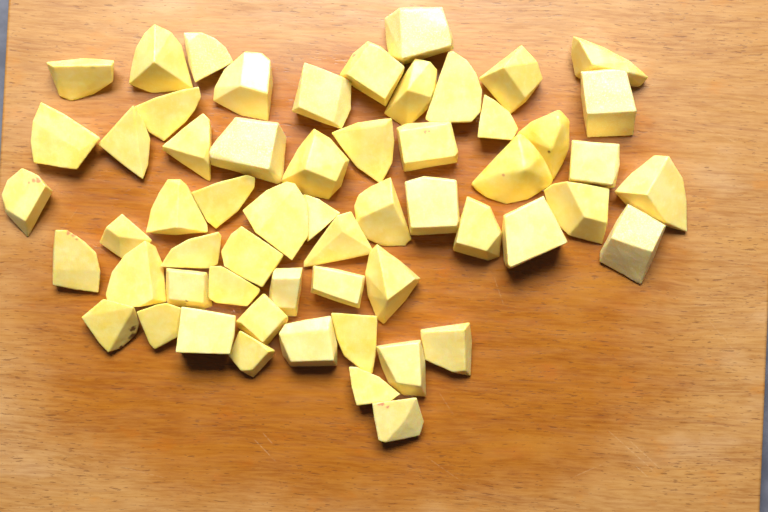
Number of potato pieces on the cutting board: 58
